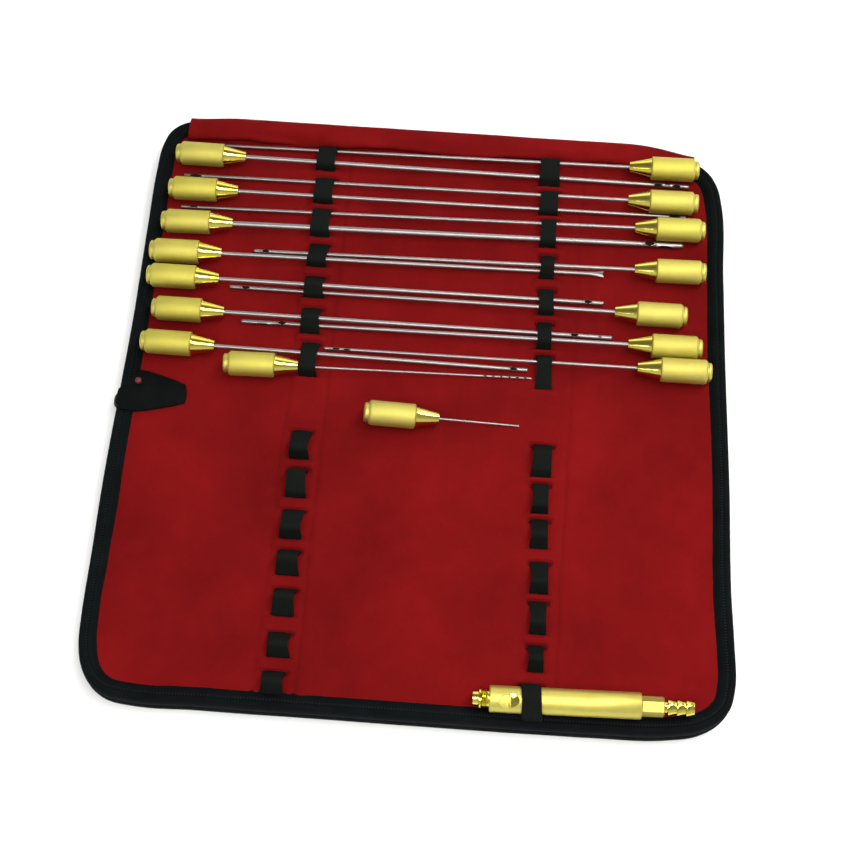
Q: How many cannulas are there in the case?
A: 16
